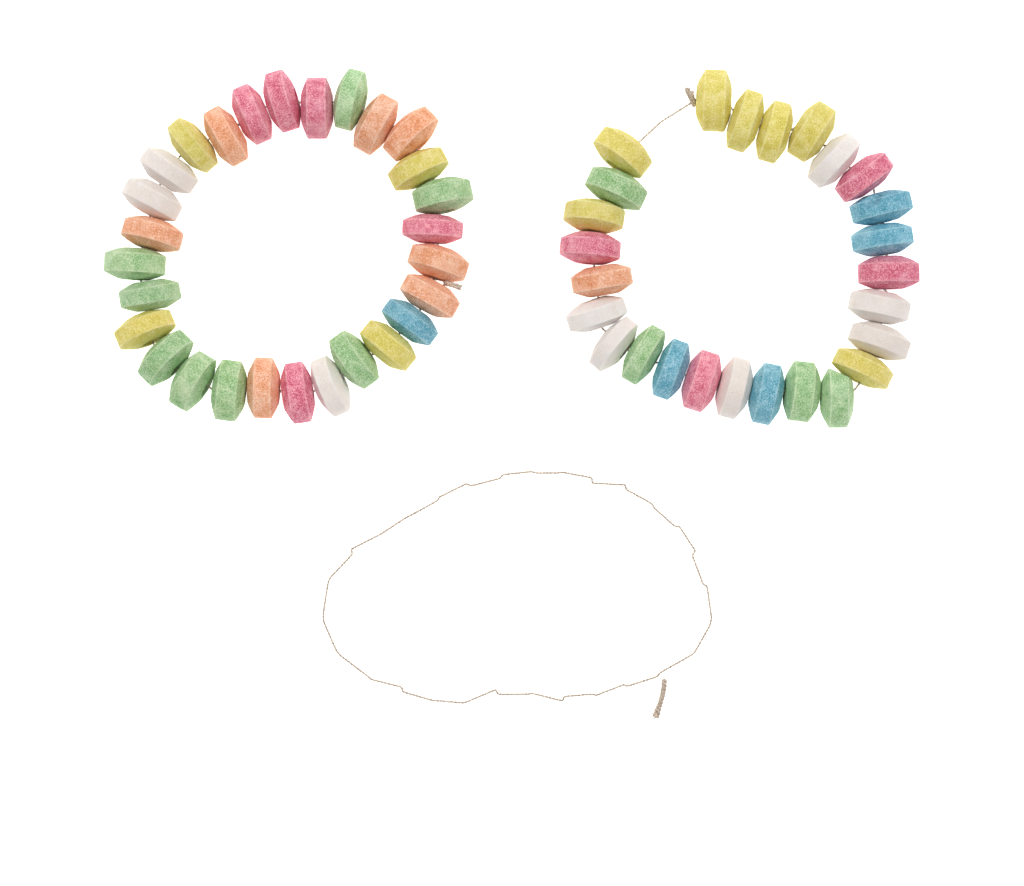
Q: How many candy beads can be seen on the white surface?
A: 54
